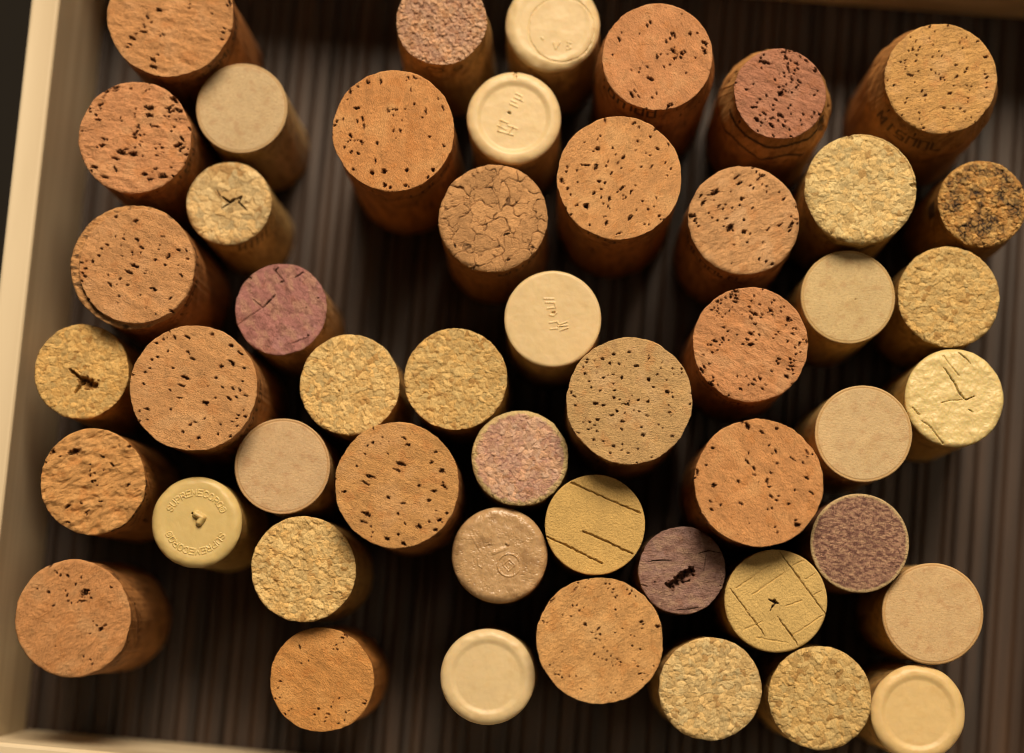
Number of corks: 49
